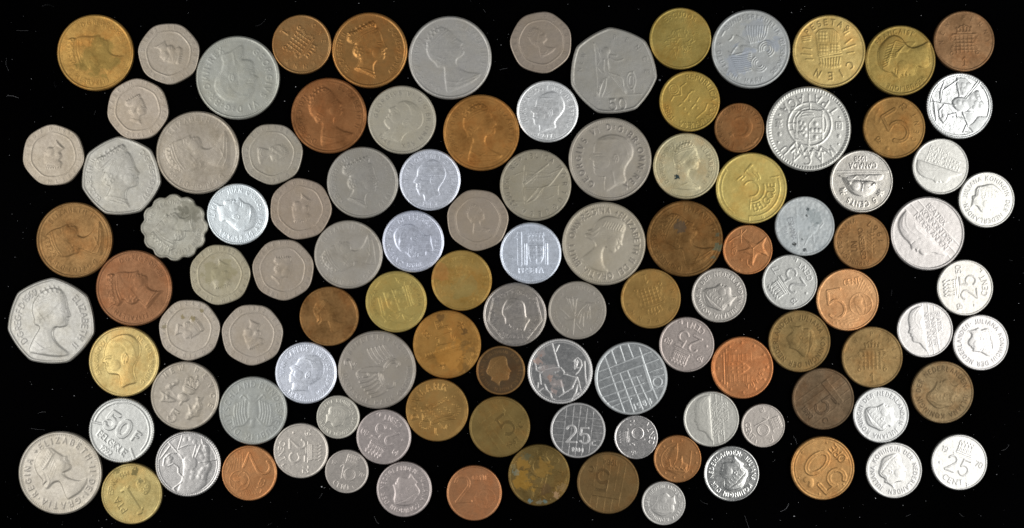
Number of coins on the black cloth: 109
